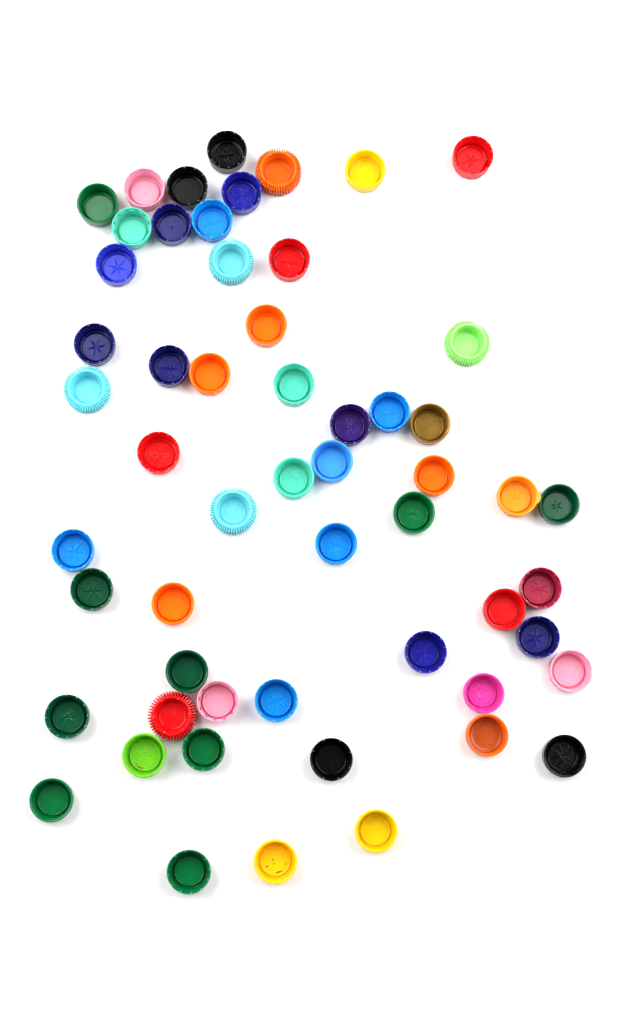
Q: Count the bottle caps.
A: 56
